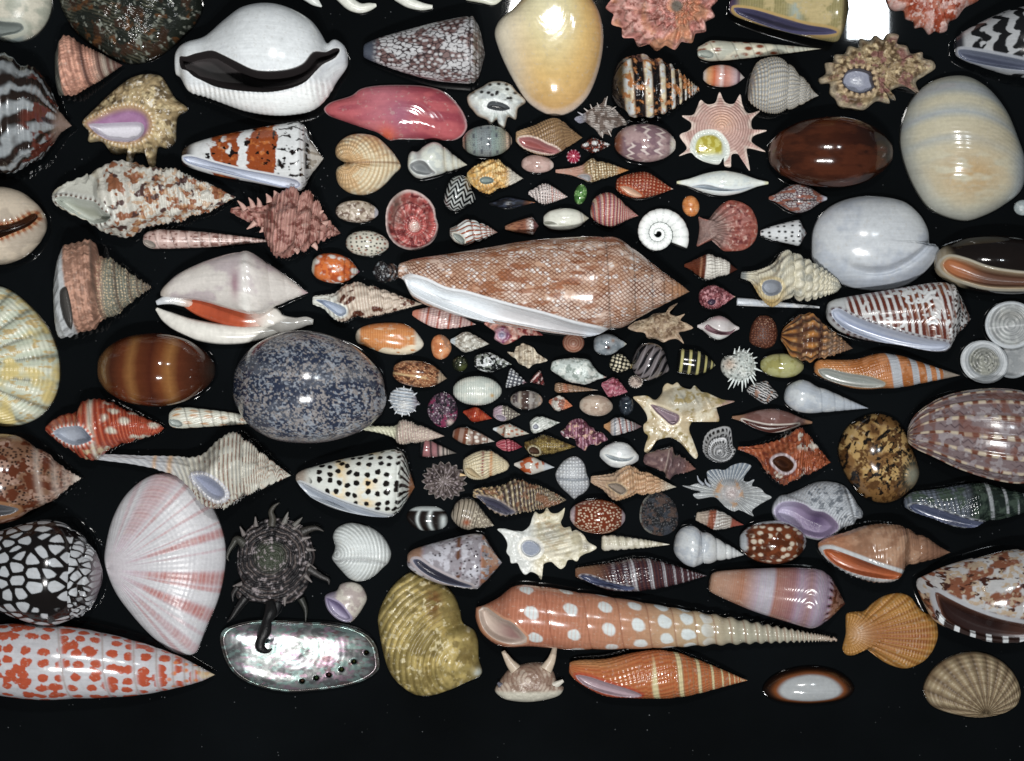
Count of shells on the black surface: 174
